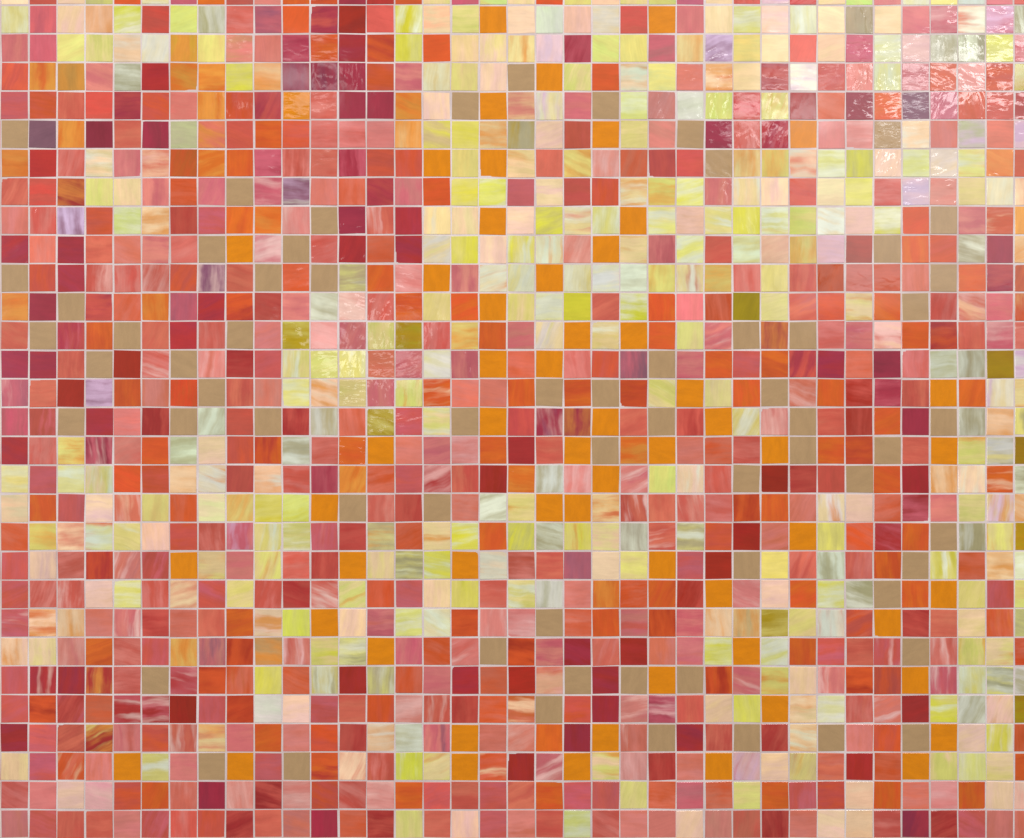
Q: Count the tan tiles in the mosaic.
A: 63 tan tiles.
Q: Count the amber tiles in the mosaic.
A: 57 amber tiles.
